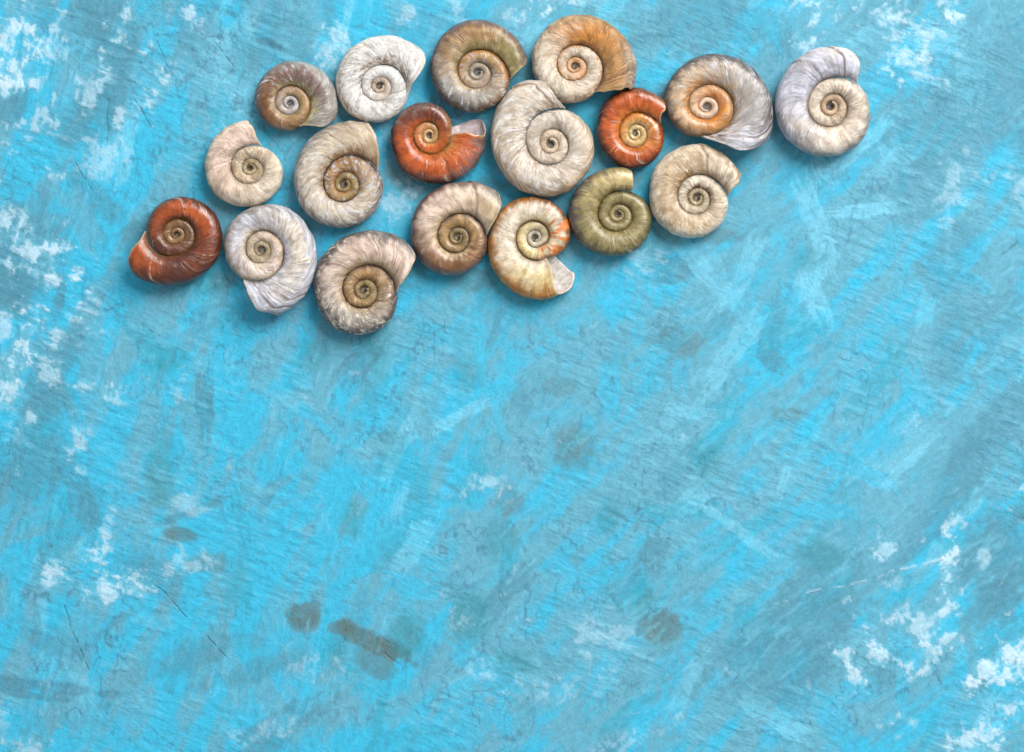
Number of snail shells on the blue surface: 18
